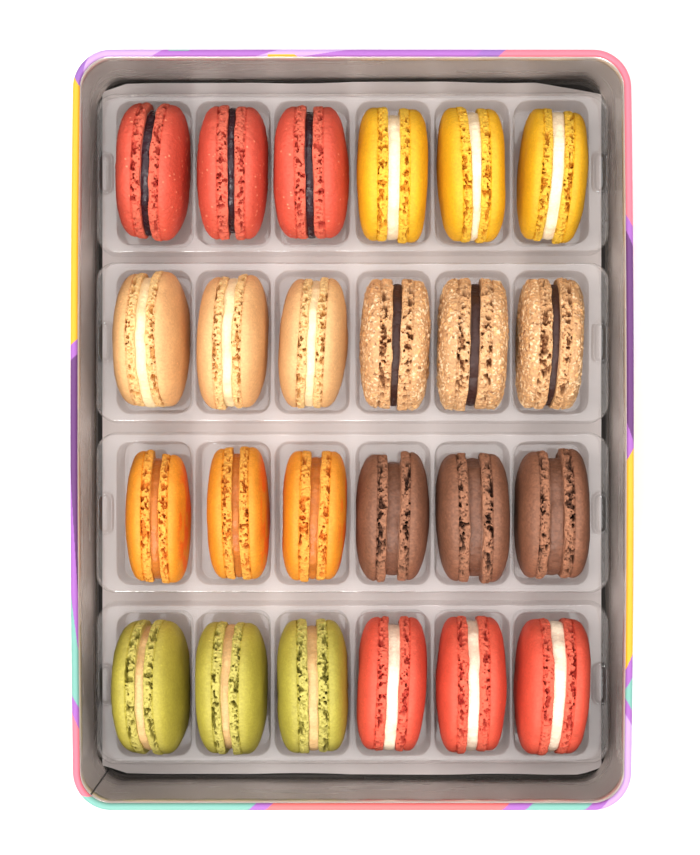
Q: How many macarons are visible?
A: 24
